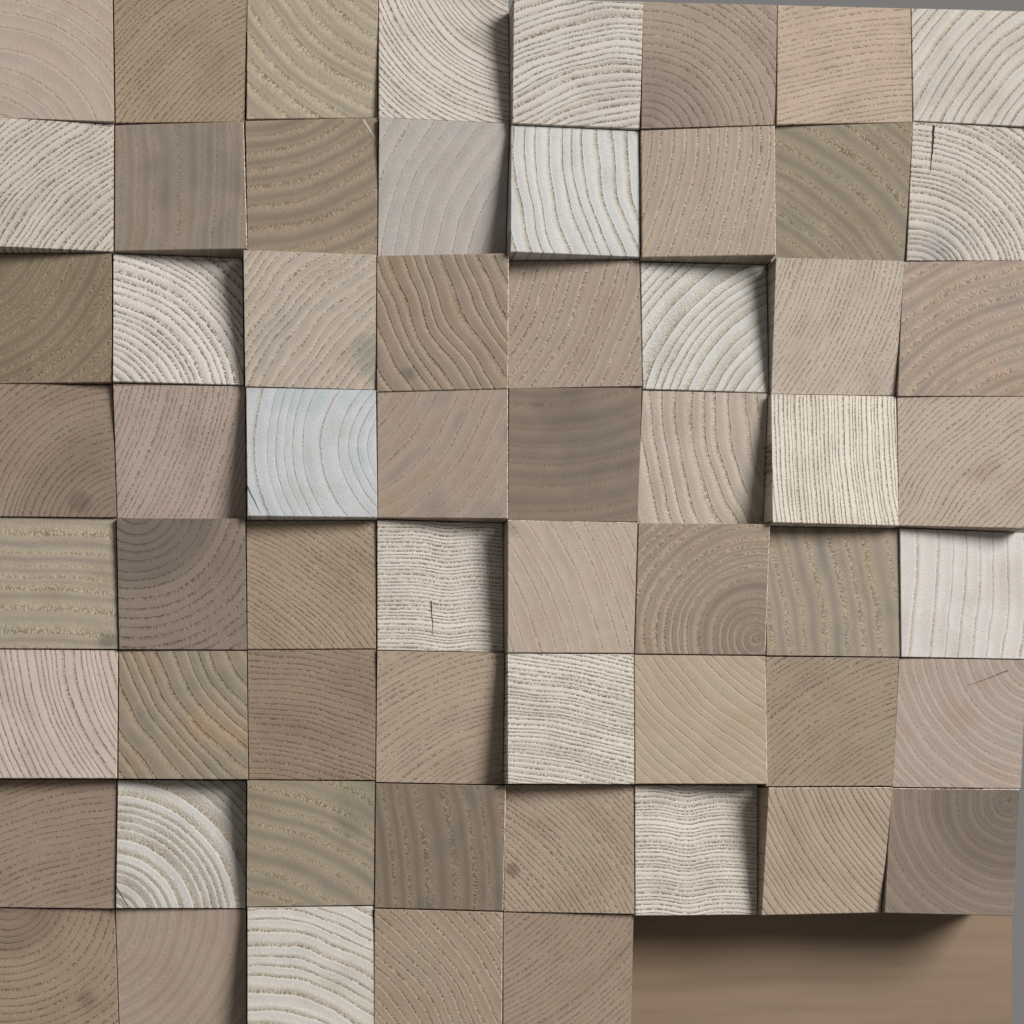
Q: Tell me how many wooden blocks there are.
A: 61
